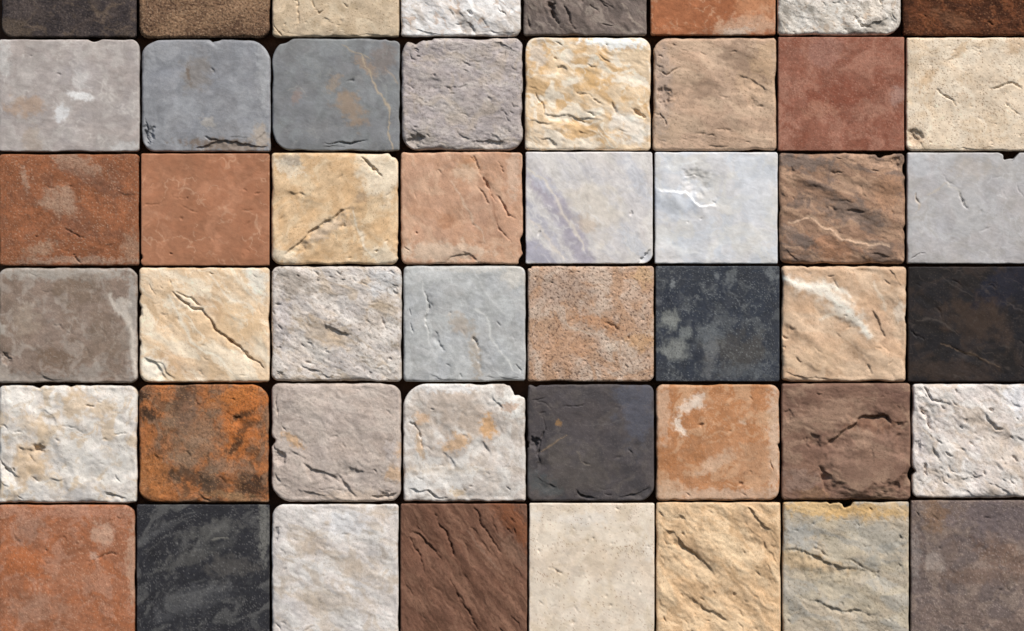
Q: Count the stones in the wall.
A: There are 48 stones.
